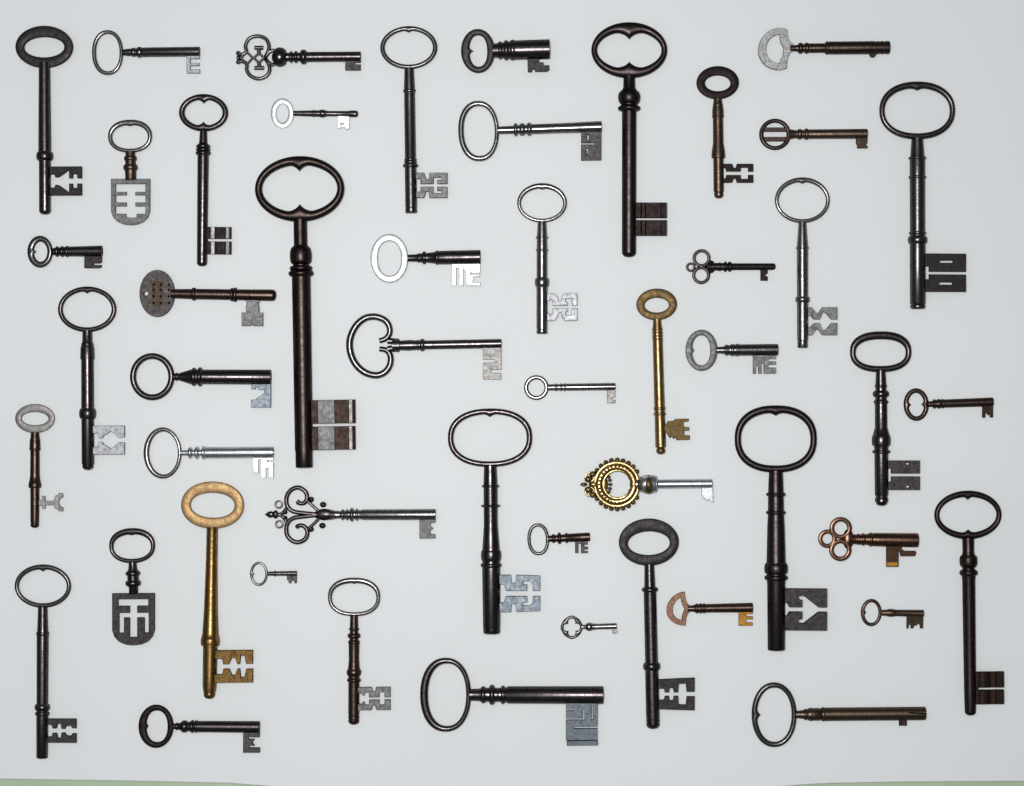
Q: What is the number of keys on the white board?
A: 50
